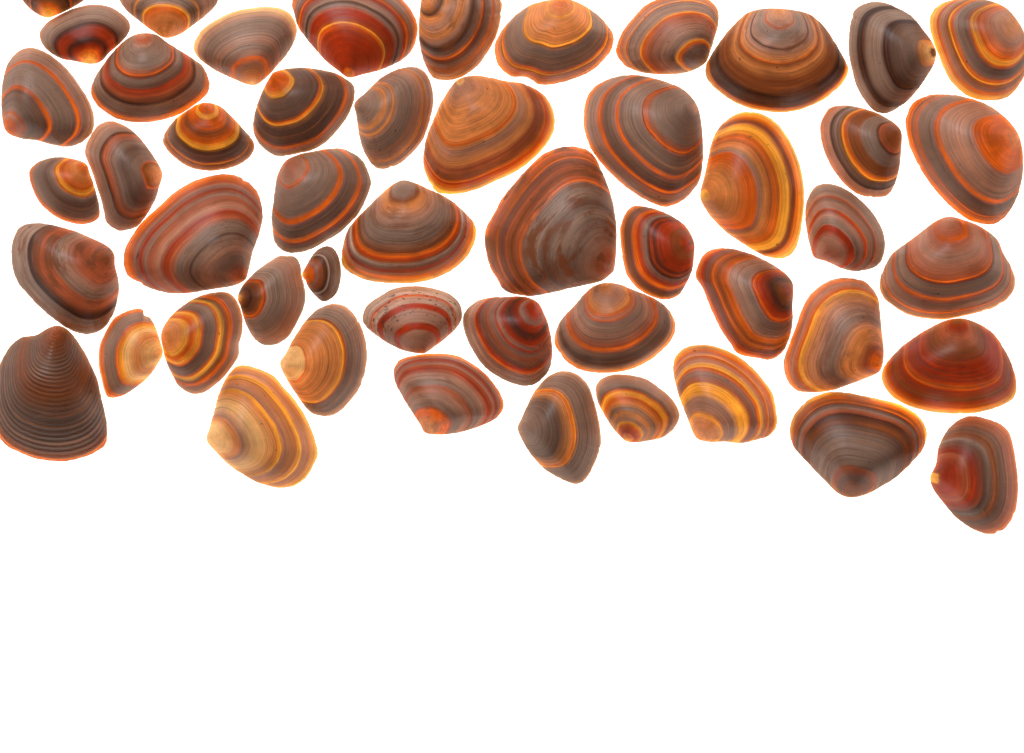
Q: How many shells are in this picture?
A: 50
